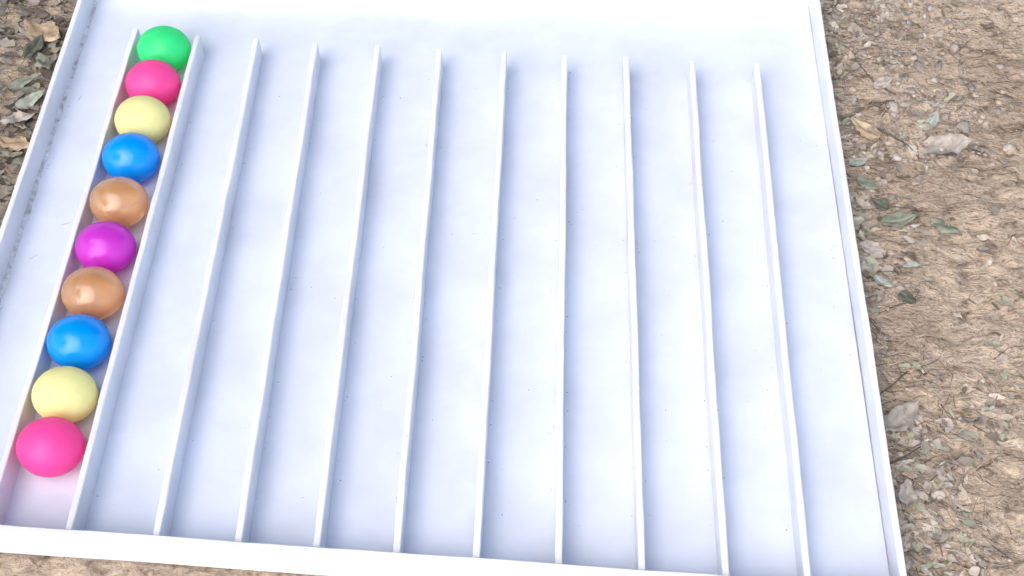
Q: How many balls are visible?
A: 10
